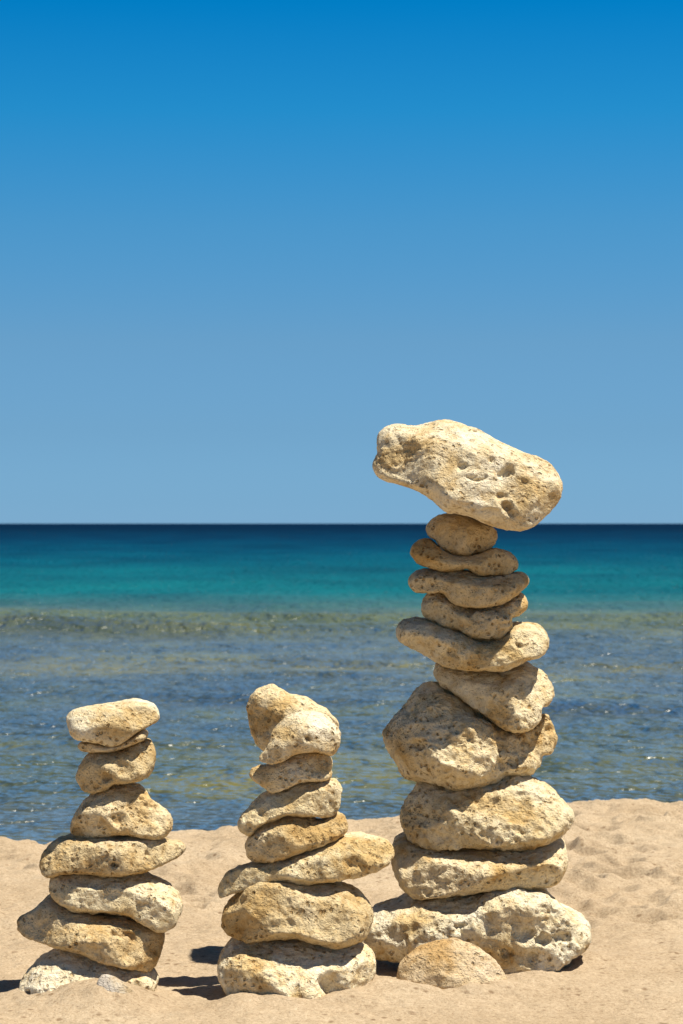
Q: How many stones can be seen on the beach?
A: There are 29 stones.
